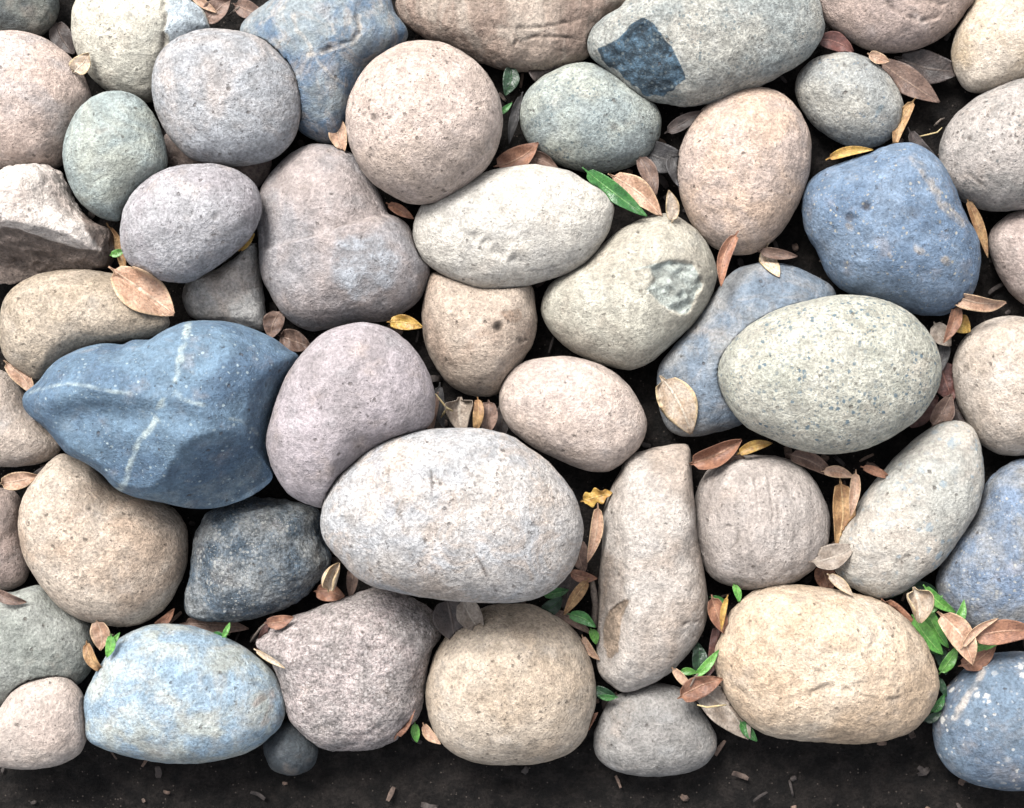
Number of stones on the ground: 50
